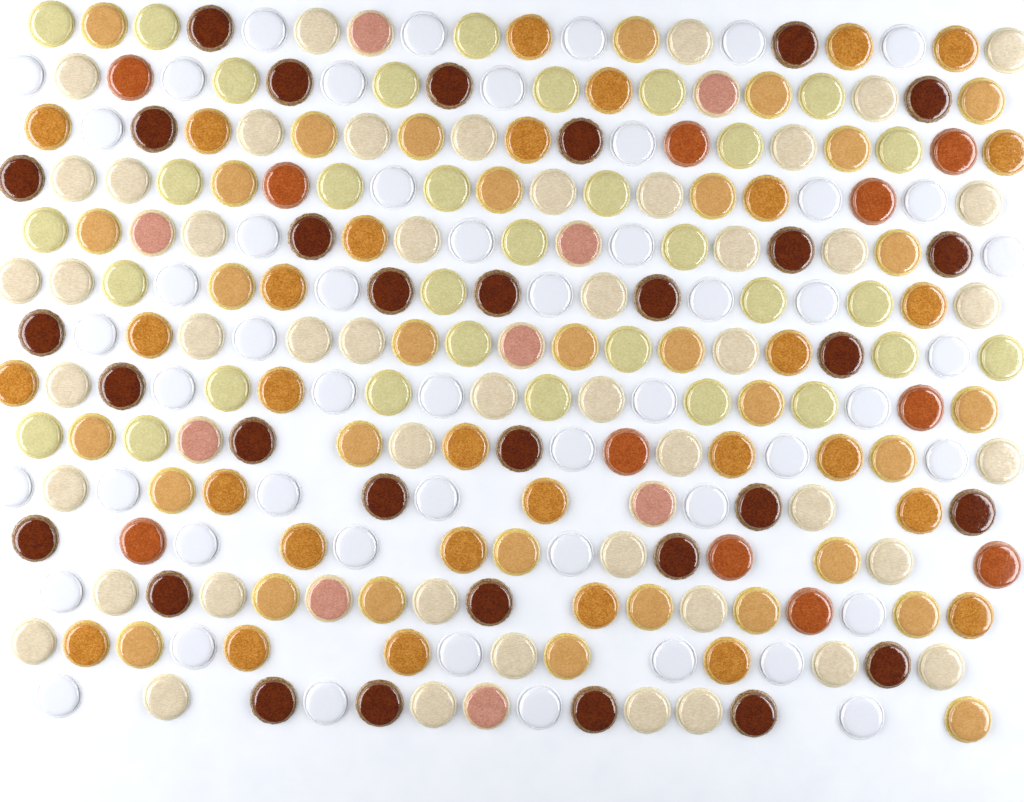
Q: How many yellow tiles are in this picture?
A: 32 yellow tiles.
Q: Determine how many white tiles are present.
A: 52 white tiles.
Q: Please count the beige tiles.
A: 48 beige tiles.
